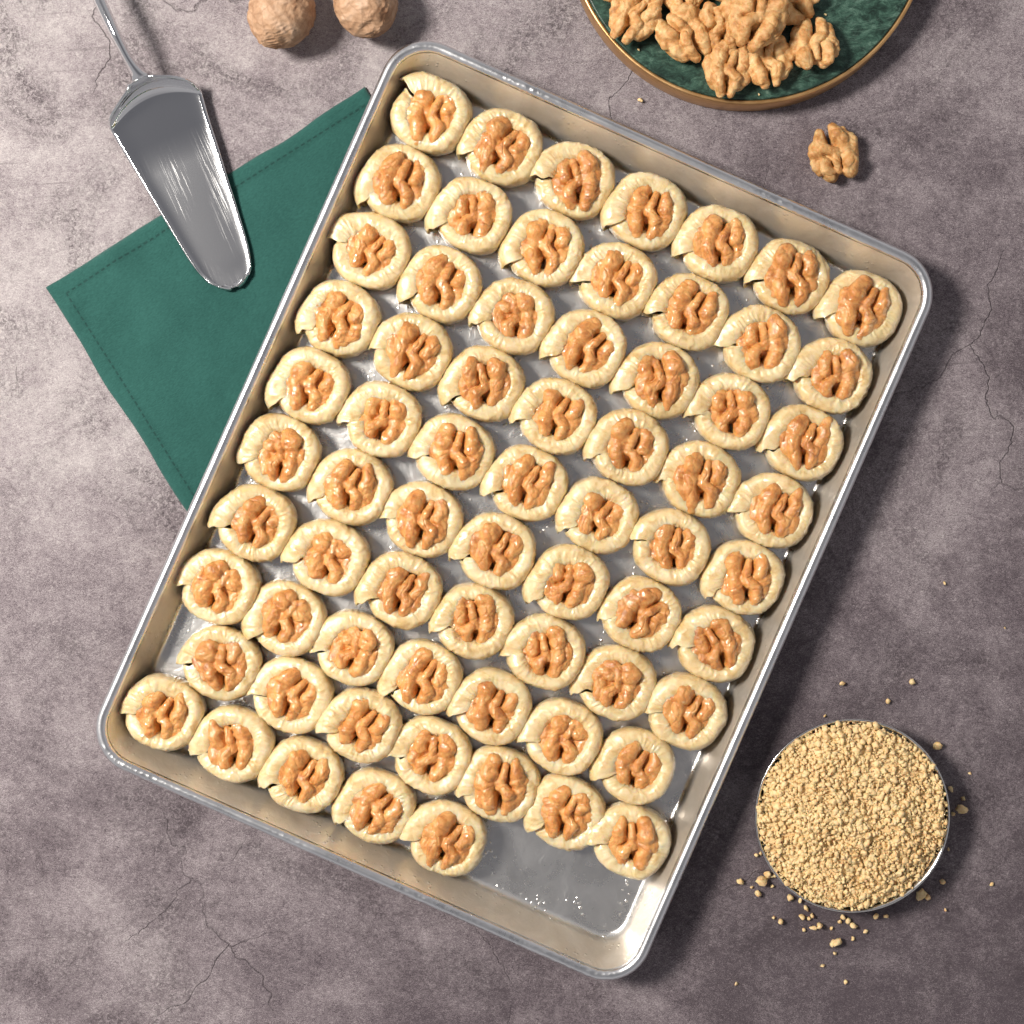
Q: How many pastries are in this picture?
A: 68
